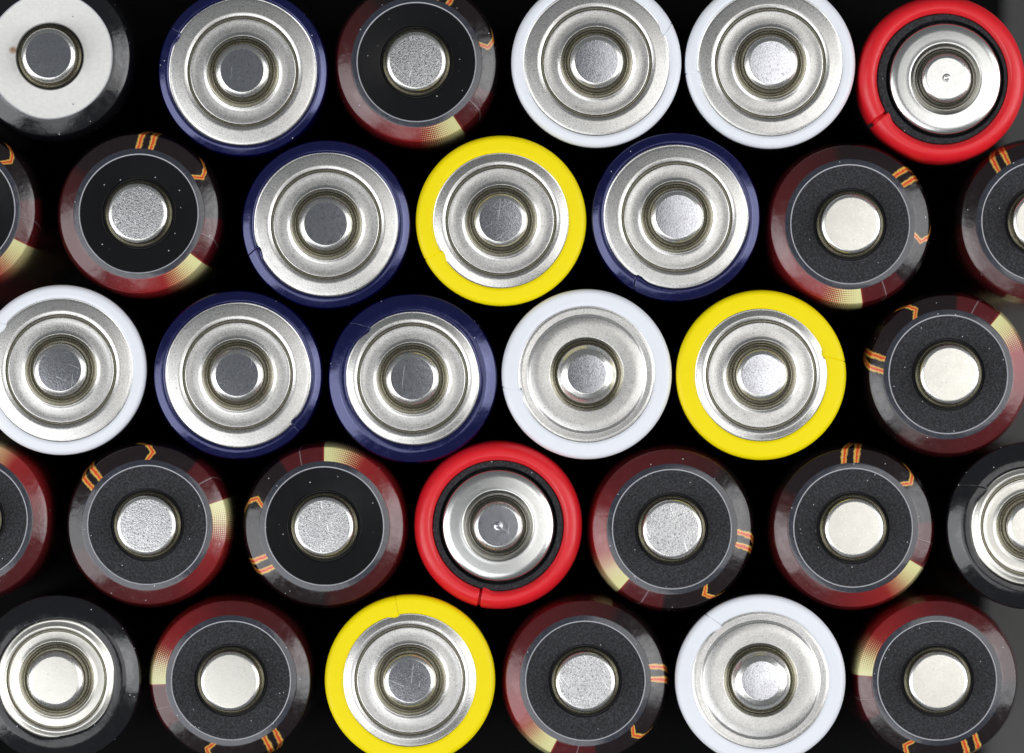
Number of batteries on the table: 32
